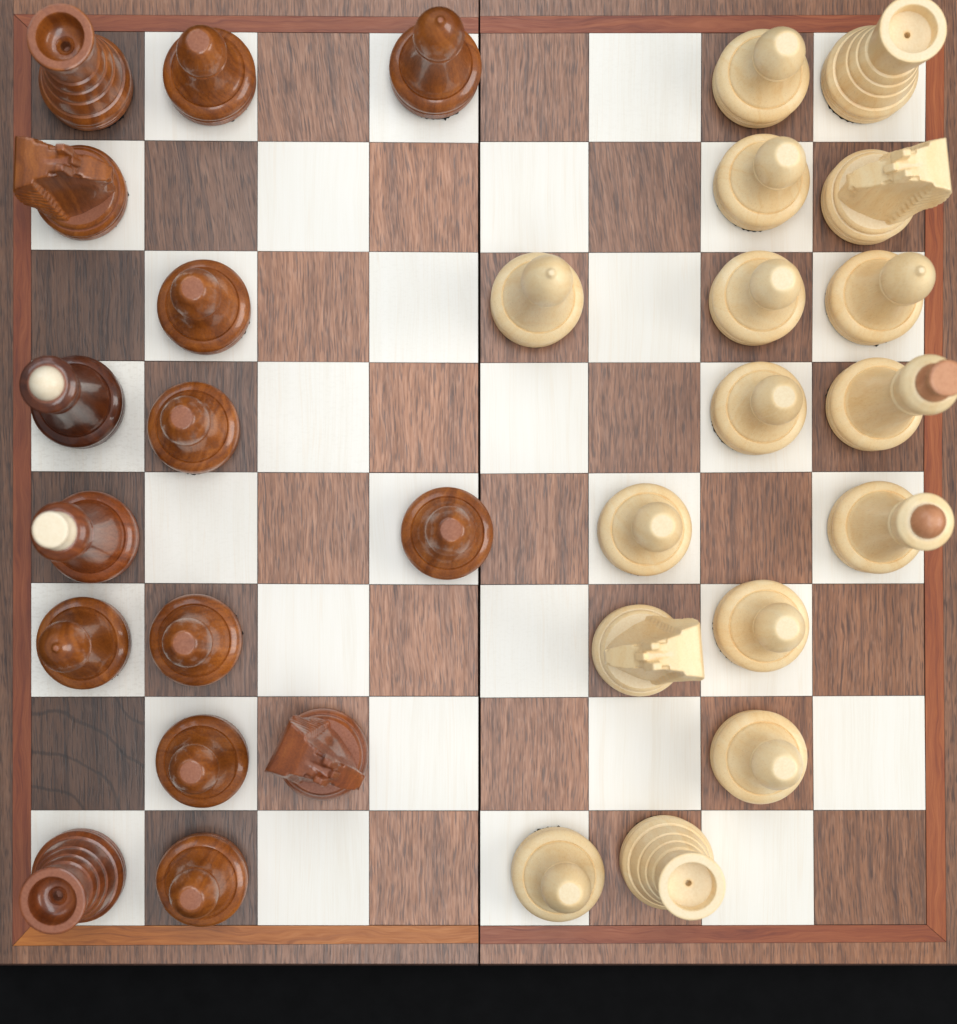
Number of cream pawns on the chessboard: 8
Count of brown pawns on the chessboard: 7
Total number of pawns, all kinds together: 15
